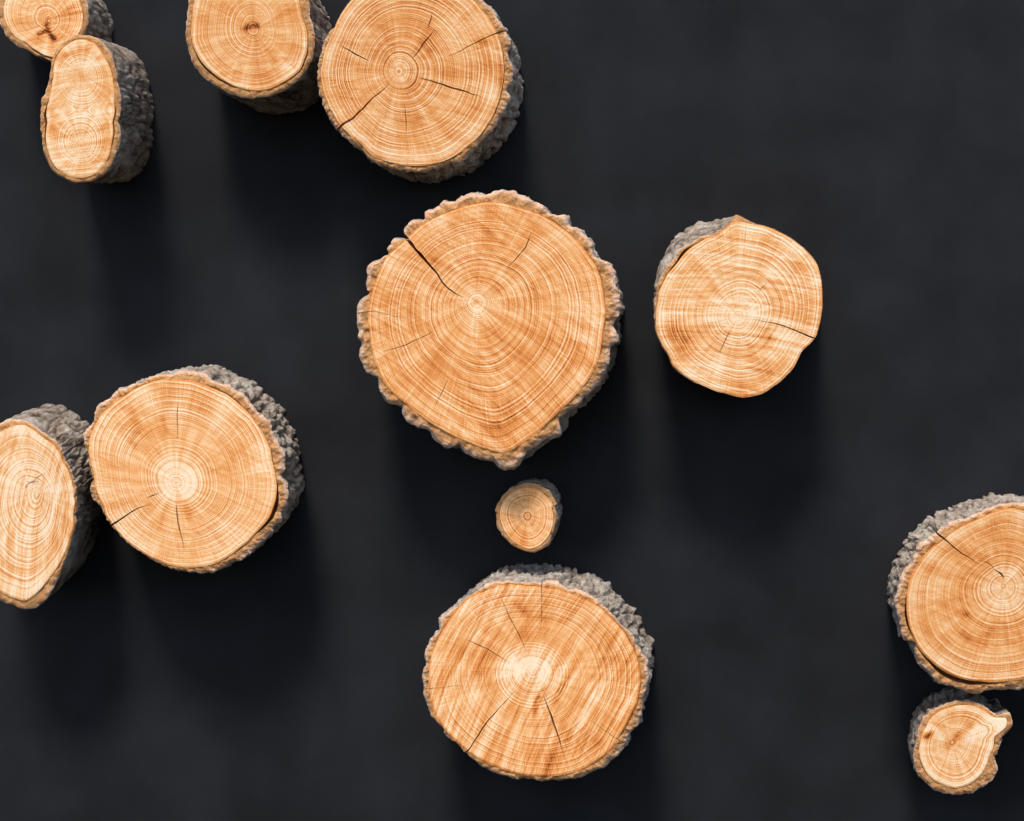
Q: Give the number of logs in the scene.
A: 12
